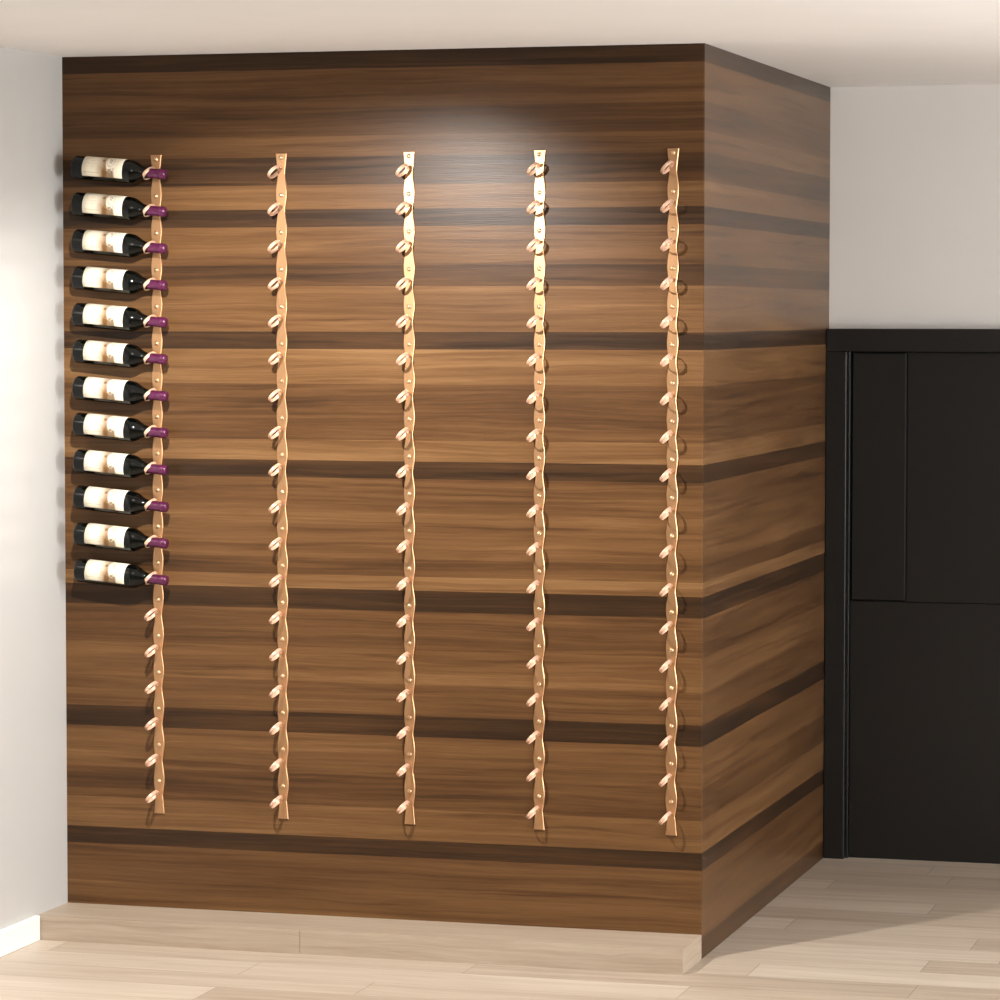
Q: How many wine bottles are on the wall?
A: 12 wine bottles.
